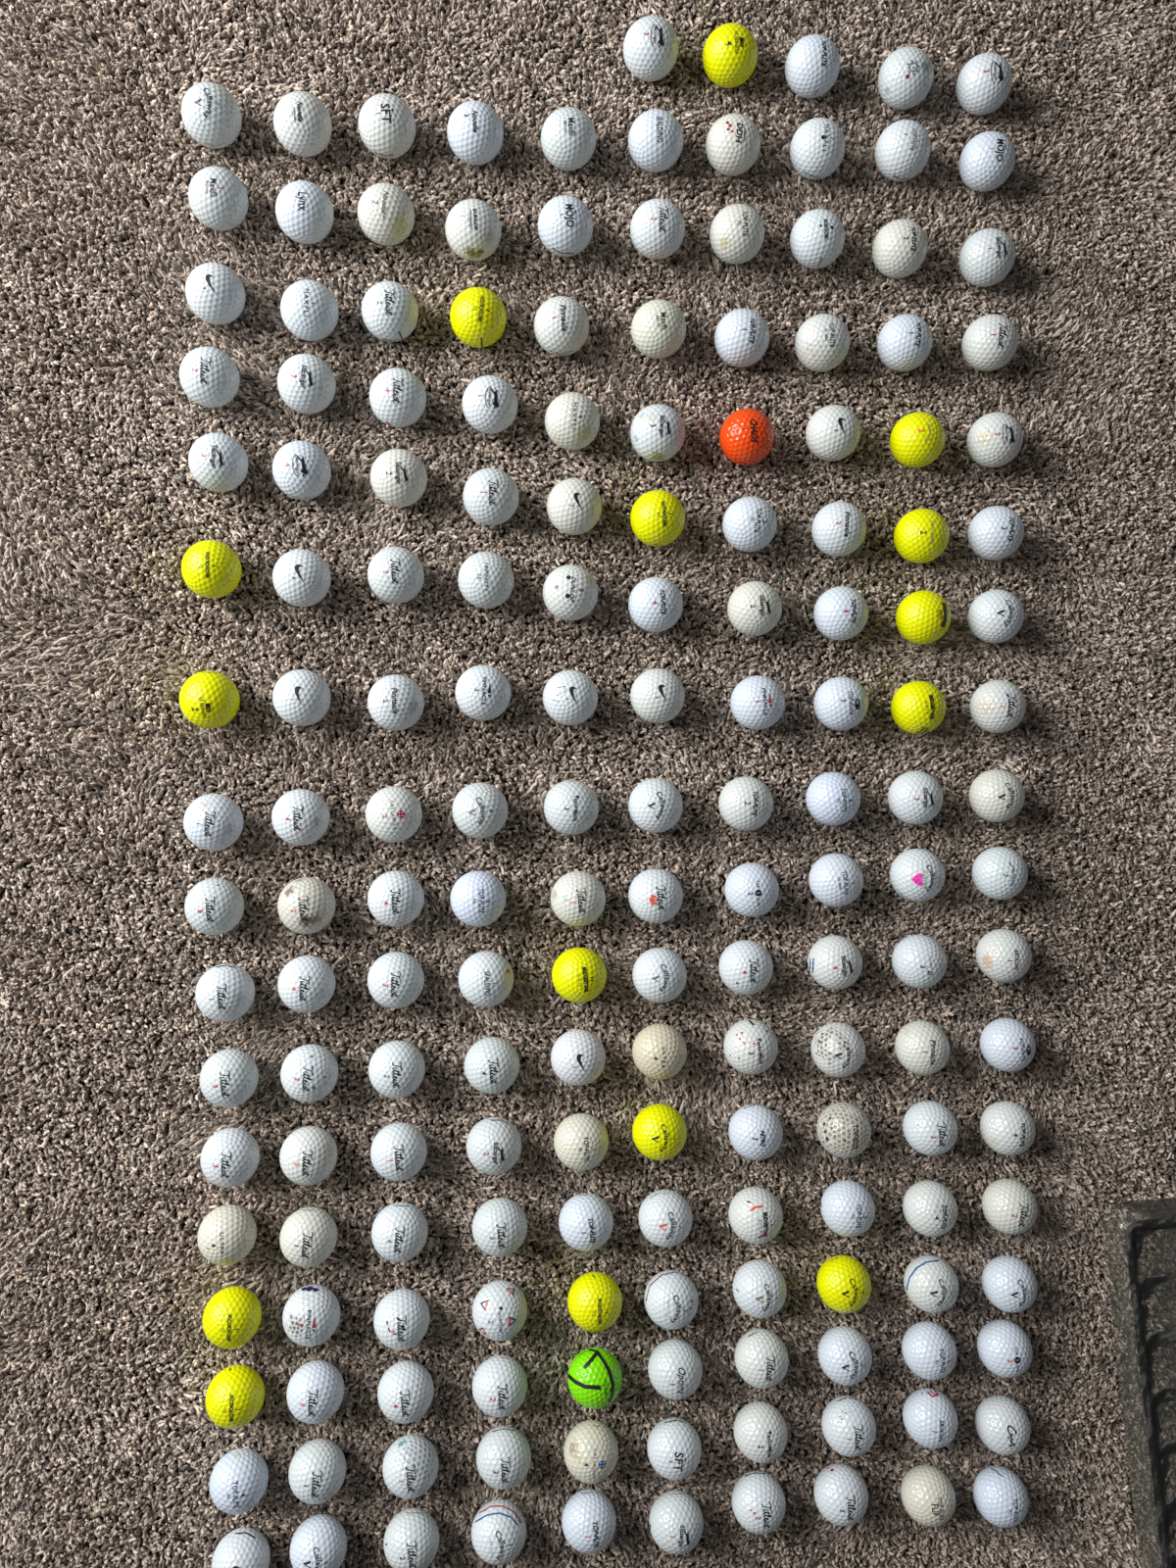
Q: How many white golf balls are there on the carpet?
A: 158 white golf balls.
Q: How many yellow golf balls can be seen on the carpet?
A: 15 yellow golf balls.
